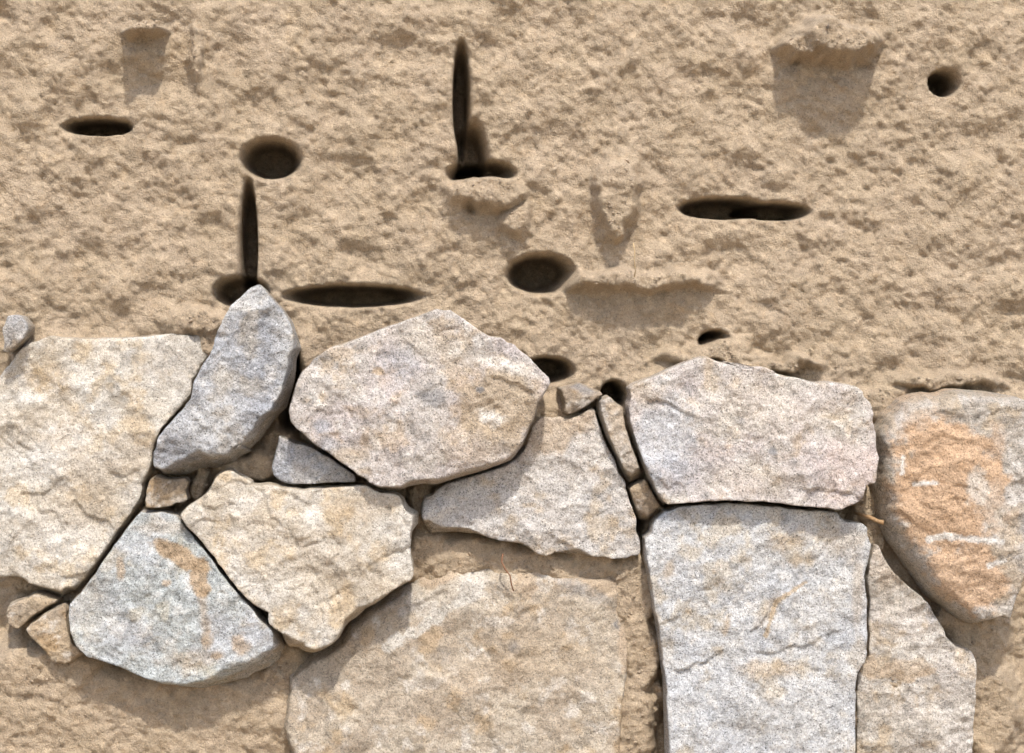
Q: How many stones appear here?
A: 19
